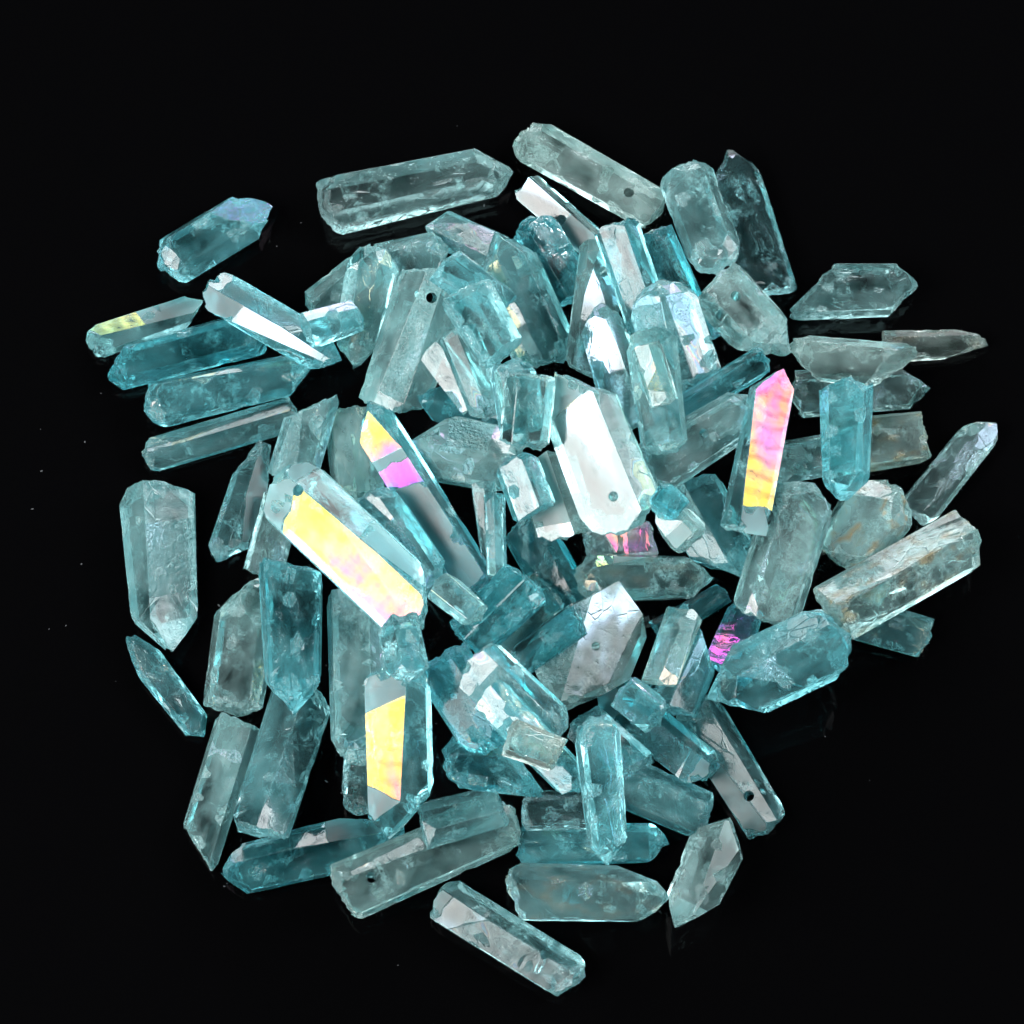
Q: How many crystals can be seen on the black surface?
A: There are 107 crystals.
